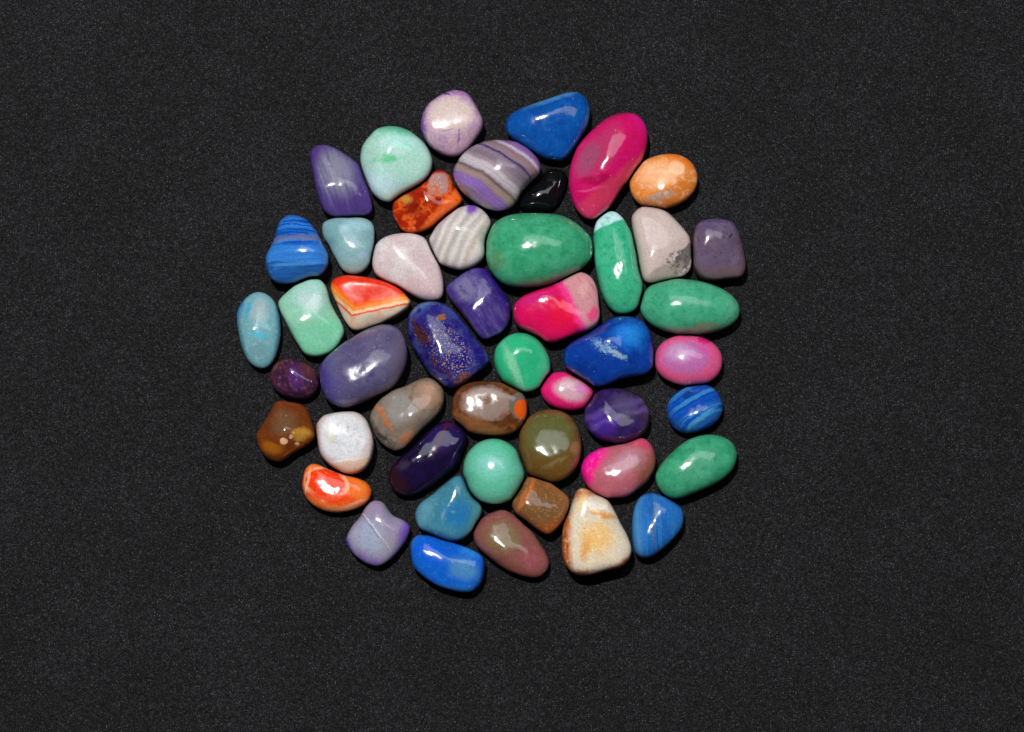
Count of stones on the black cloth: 49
